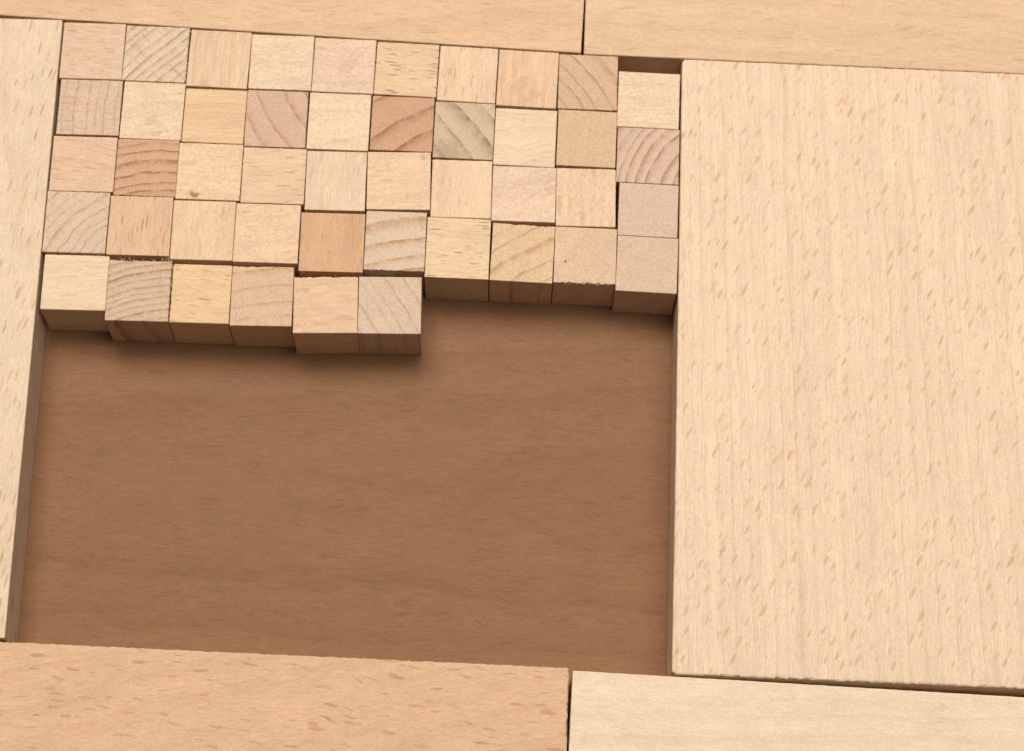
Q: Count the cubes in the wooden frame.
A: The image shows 46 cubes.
